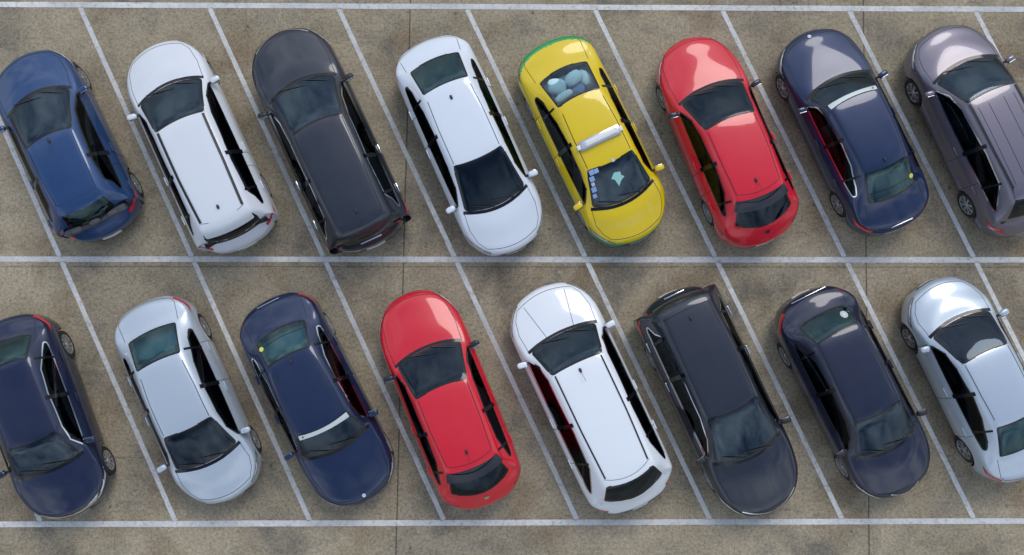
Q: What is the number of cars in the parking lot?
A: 16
